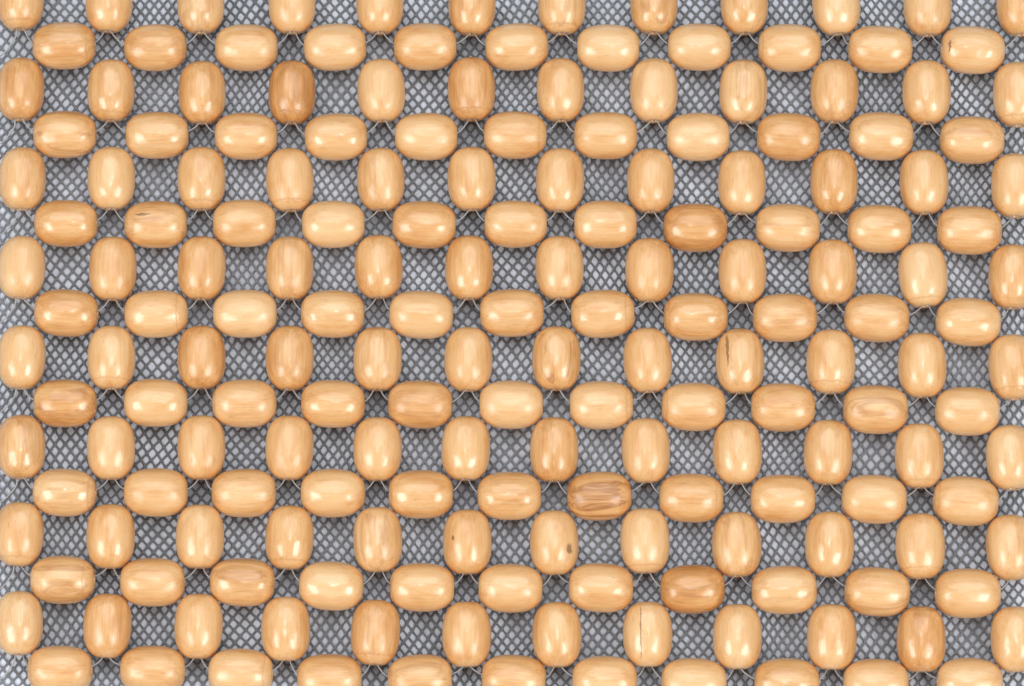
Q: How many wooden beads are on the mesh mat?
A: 184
